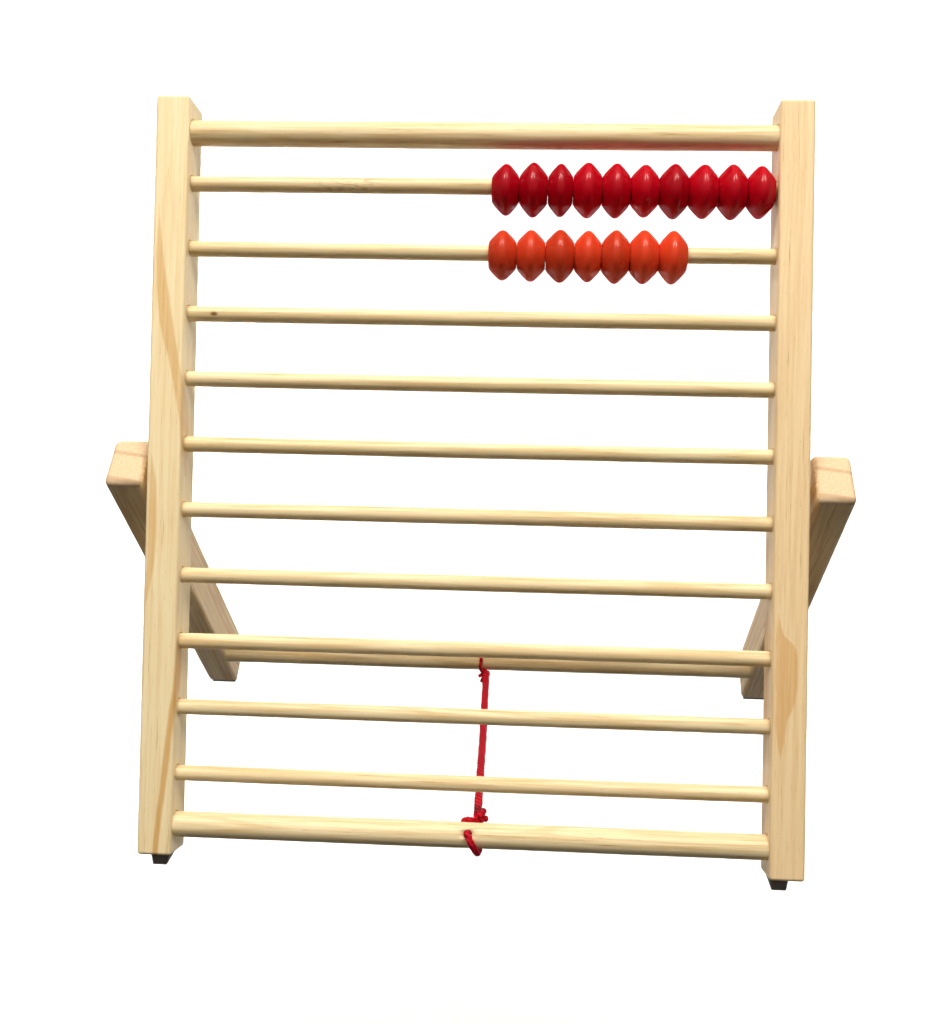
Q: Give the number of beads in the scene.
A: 17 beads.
